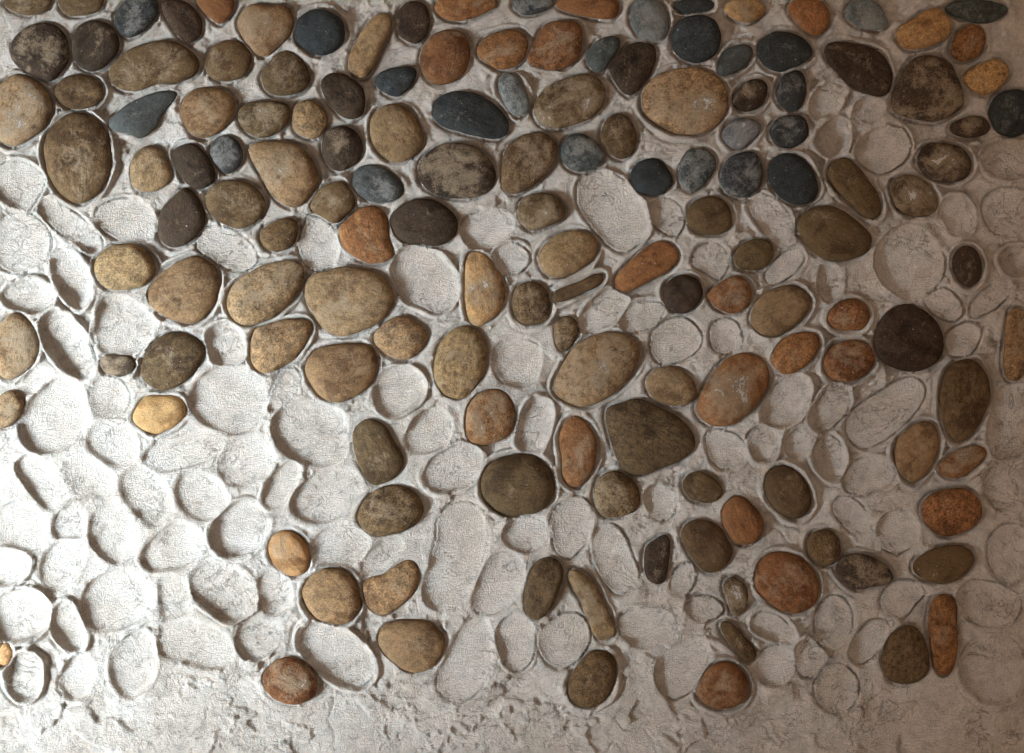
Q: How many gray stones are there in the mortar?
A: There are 26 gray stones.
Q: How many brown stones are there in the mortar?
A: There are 122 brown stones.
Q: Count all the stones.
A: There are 148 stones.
